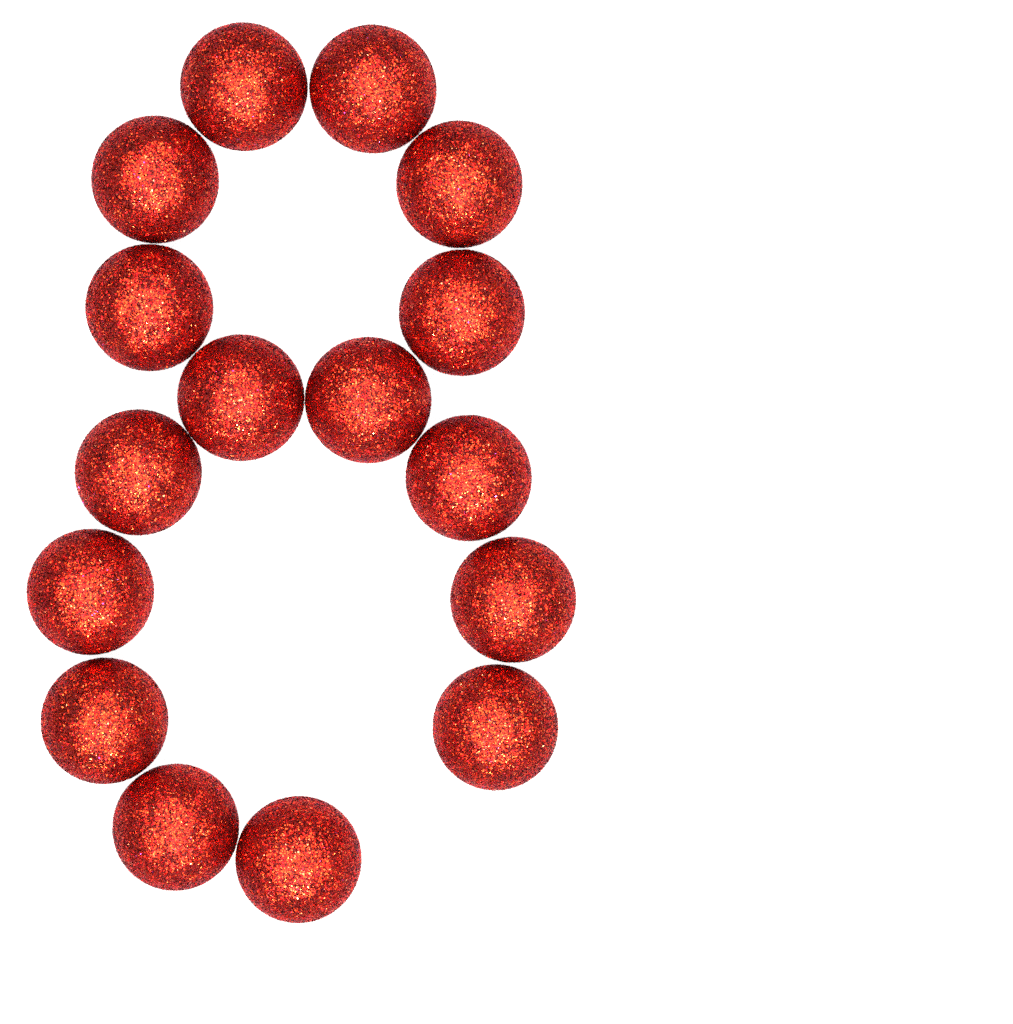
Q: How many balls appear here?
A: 16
